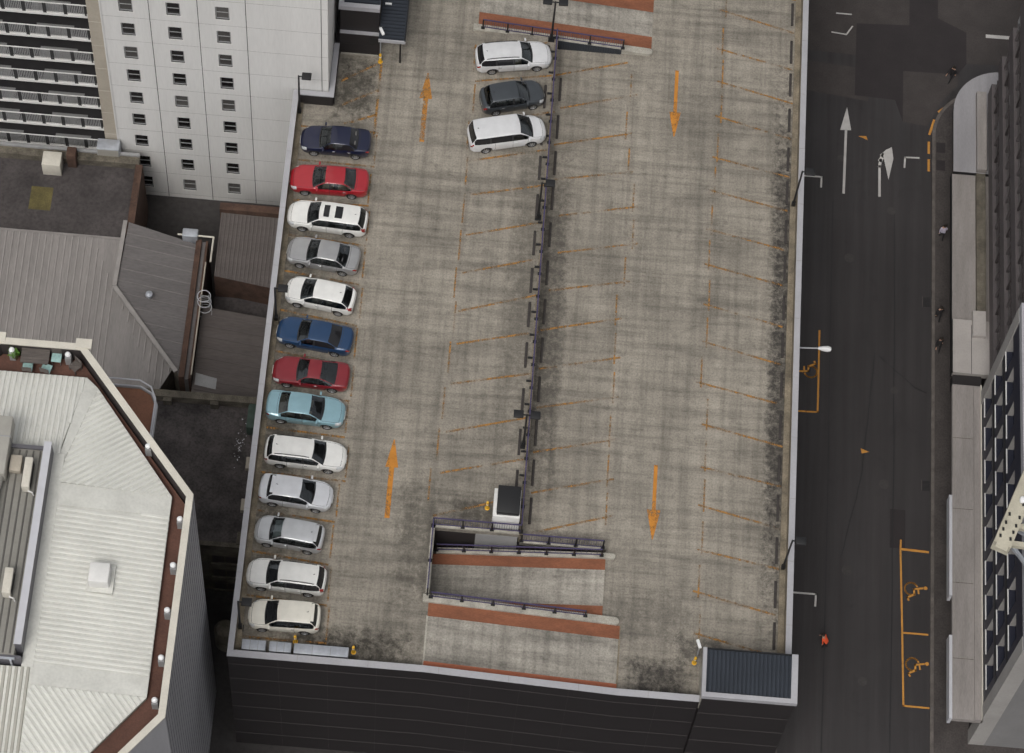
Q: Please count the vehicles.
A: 16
